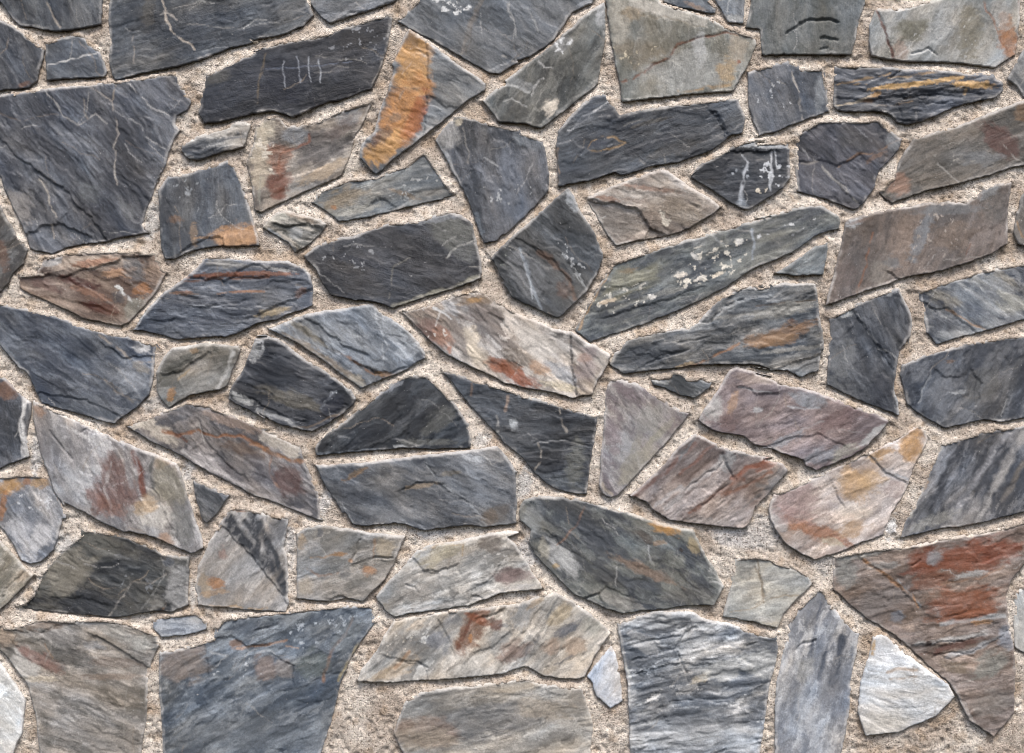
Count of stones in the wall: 80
